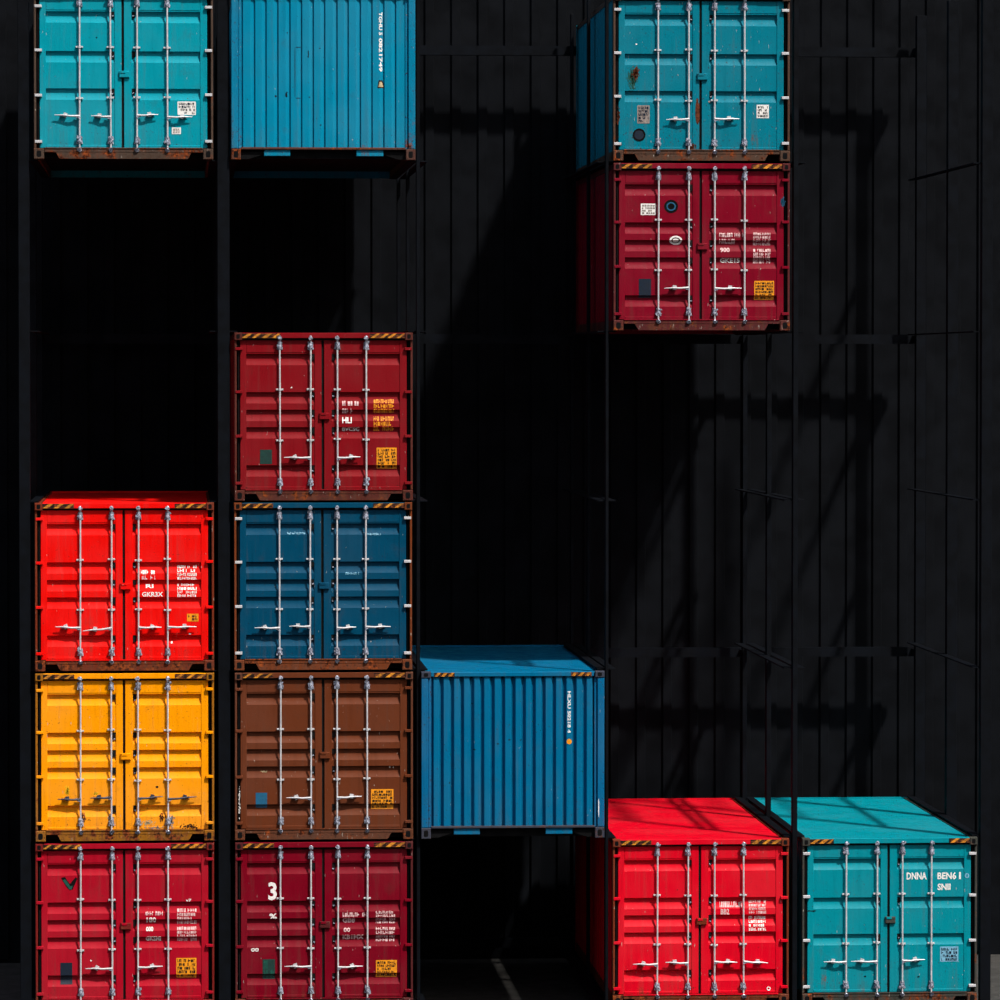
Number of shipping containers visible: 14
